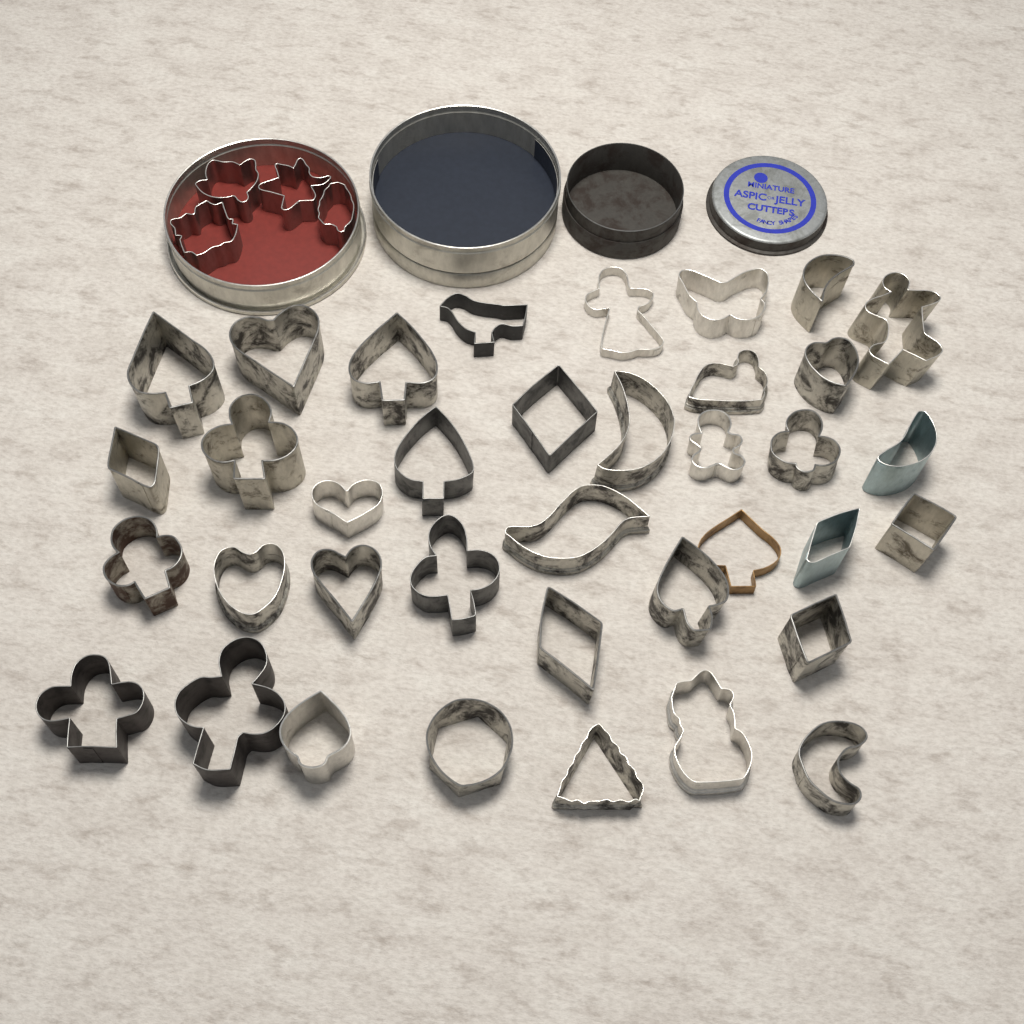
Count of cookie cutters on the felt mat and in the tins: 41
